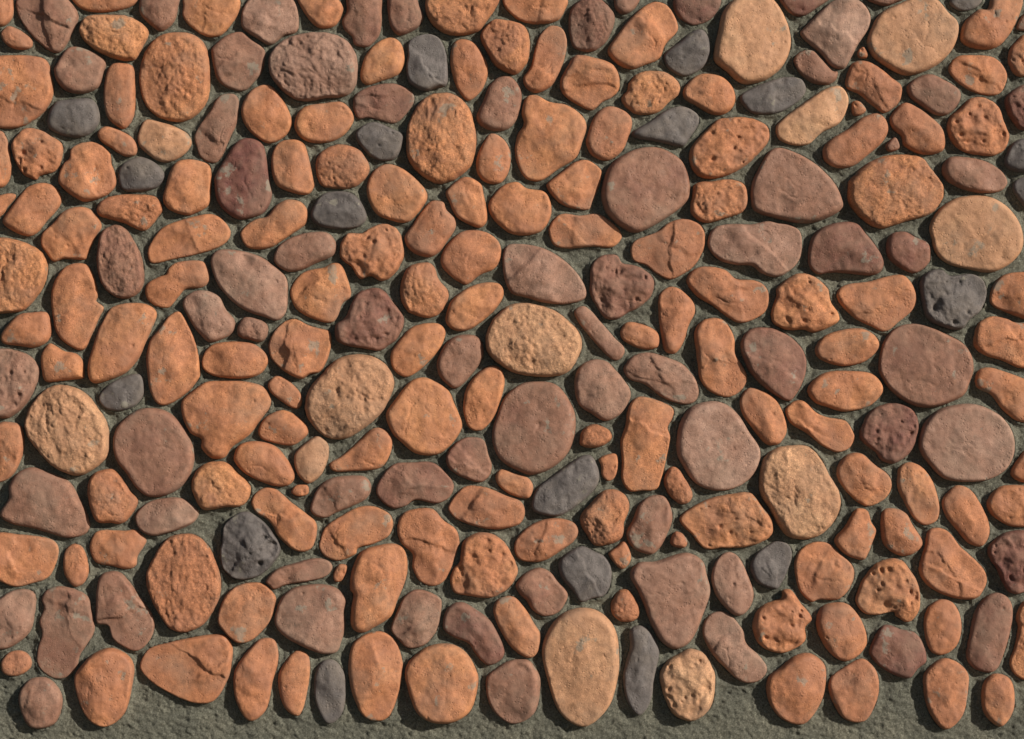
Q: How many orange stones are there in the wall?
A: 145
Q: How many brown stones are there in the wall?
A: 71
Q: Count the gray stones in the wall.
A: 19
